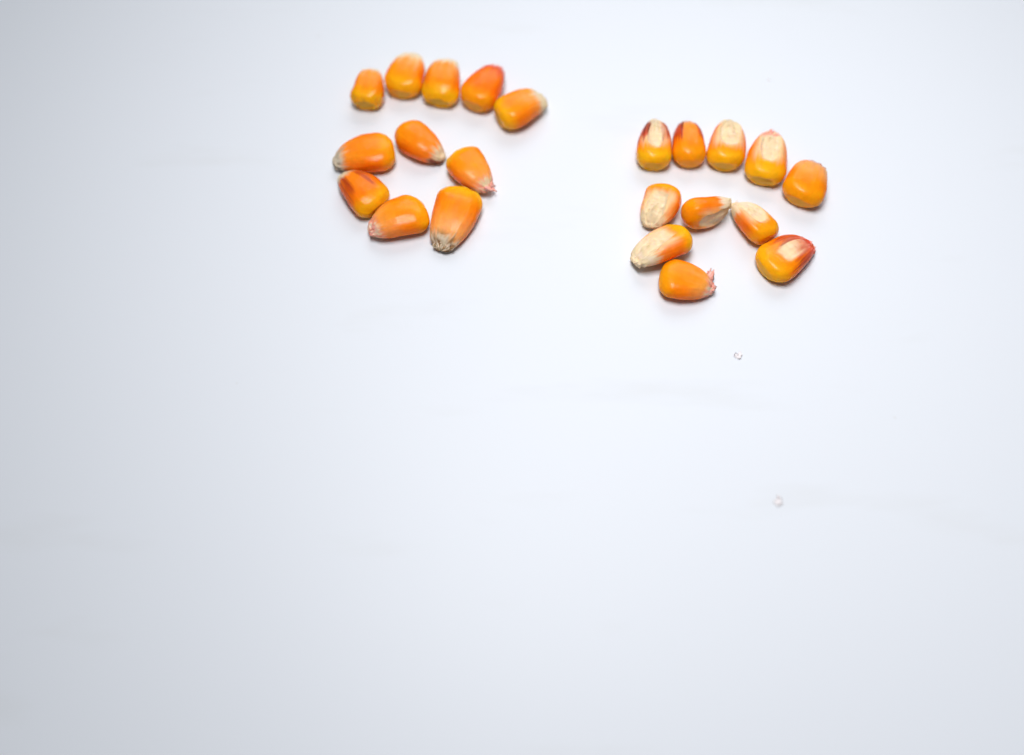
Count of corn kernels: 22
